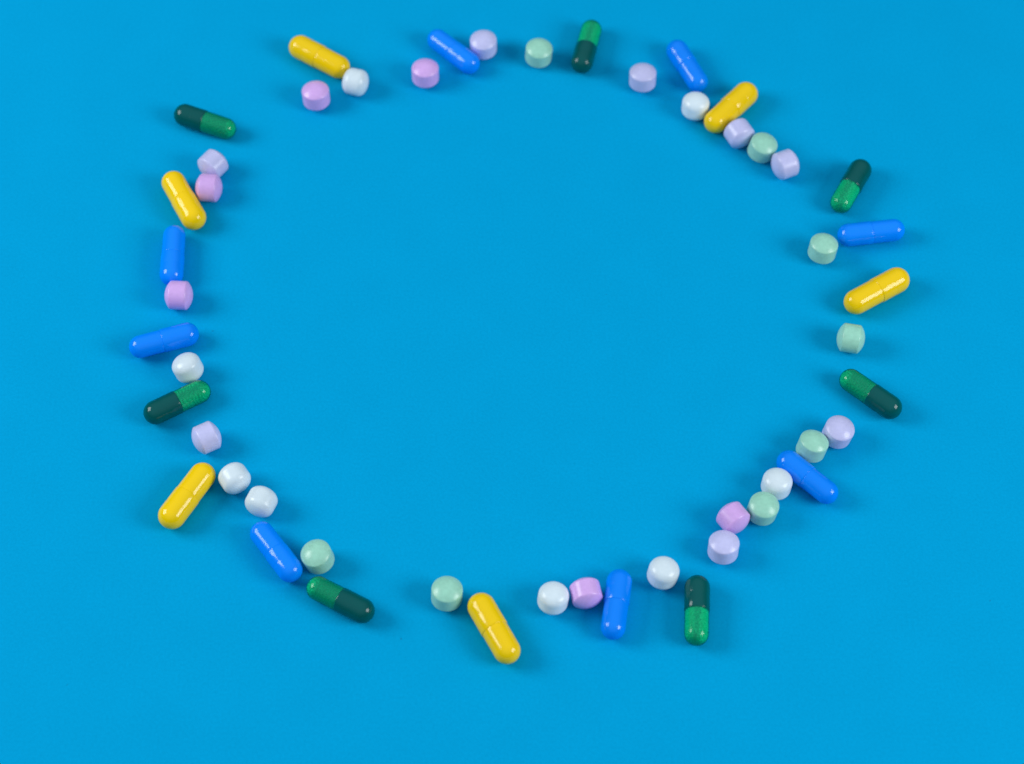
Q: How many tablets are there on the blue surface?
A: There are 30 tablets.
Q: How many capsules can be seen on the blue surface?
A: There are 21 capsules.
